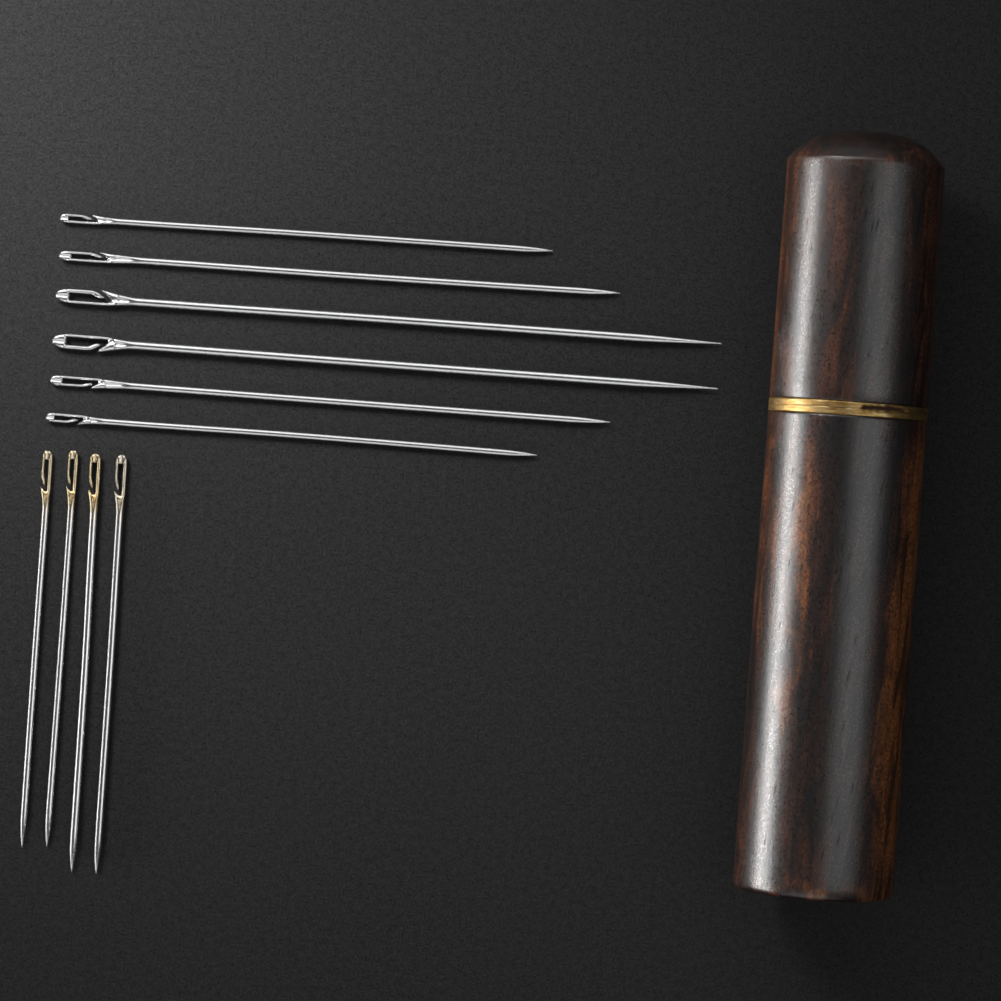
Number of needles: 10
